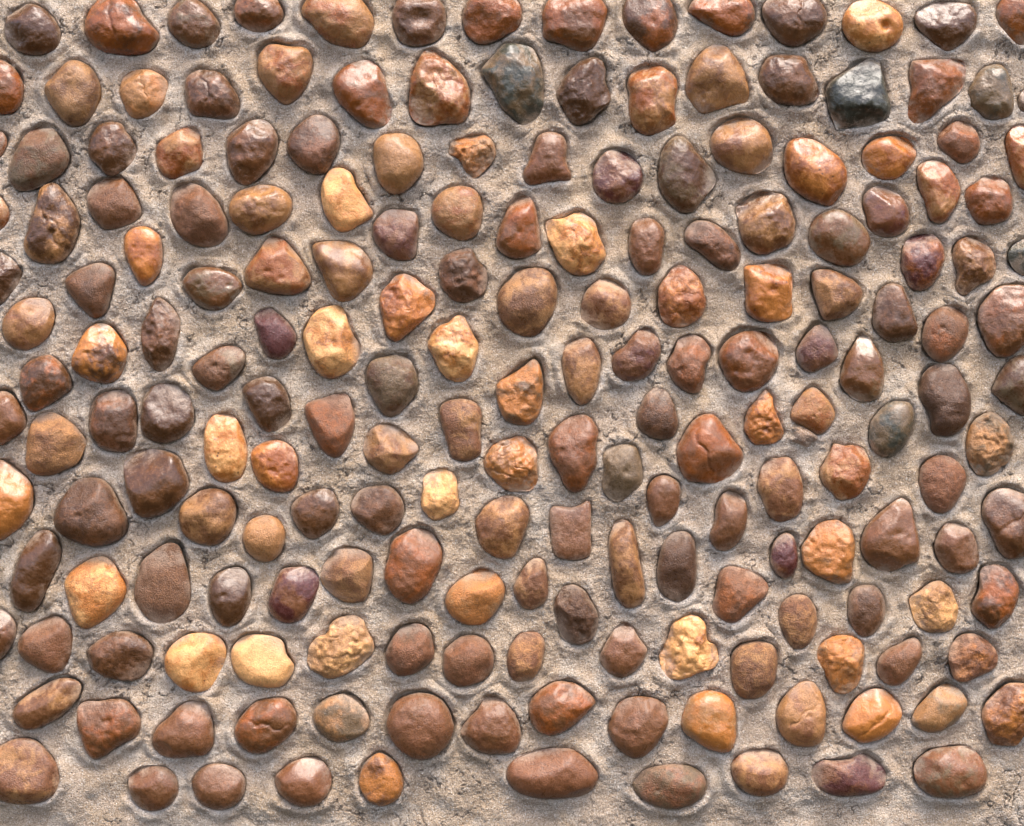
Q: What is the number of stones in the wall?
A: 195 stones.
